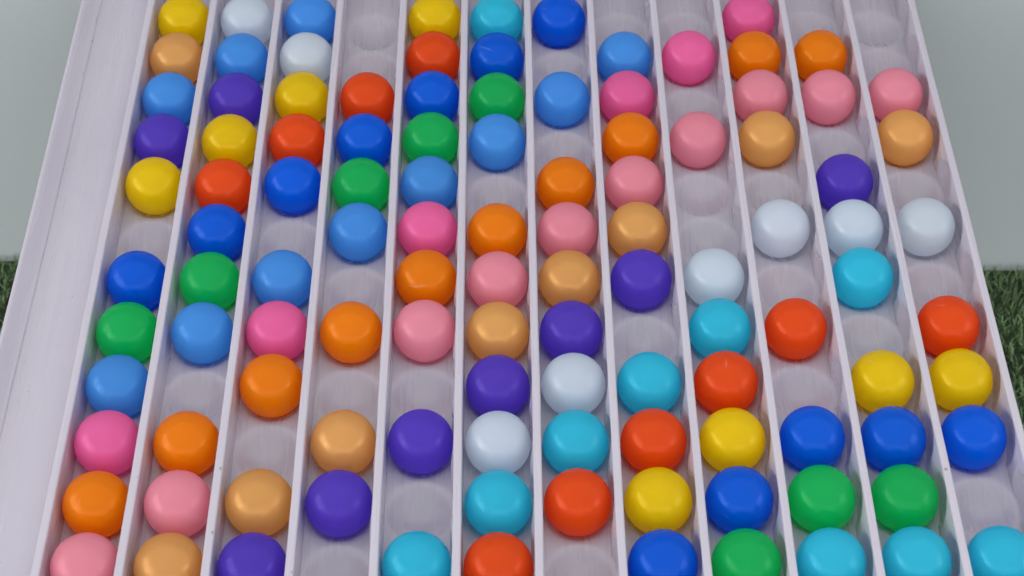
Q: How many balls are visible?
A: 112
